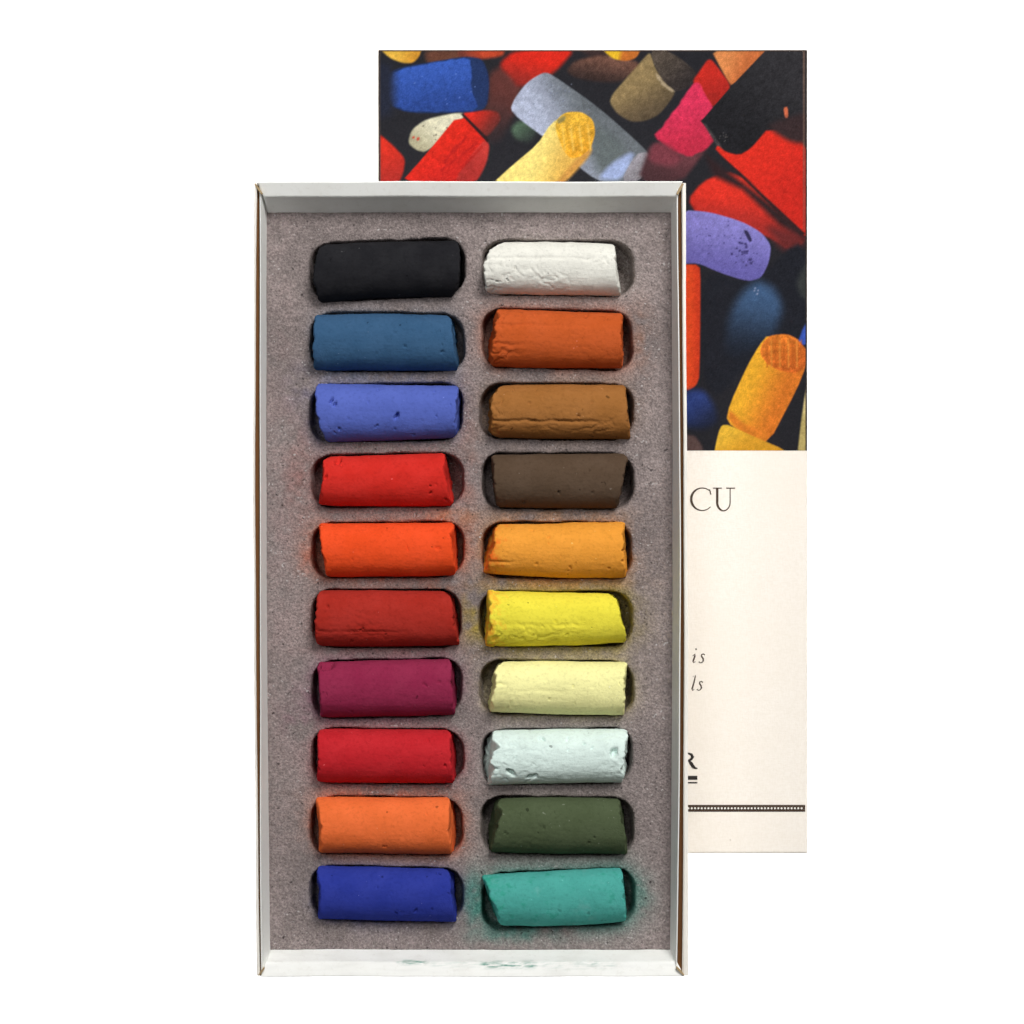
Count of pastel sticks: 20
